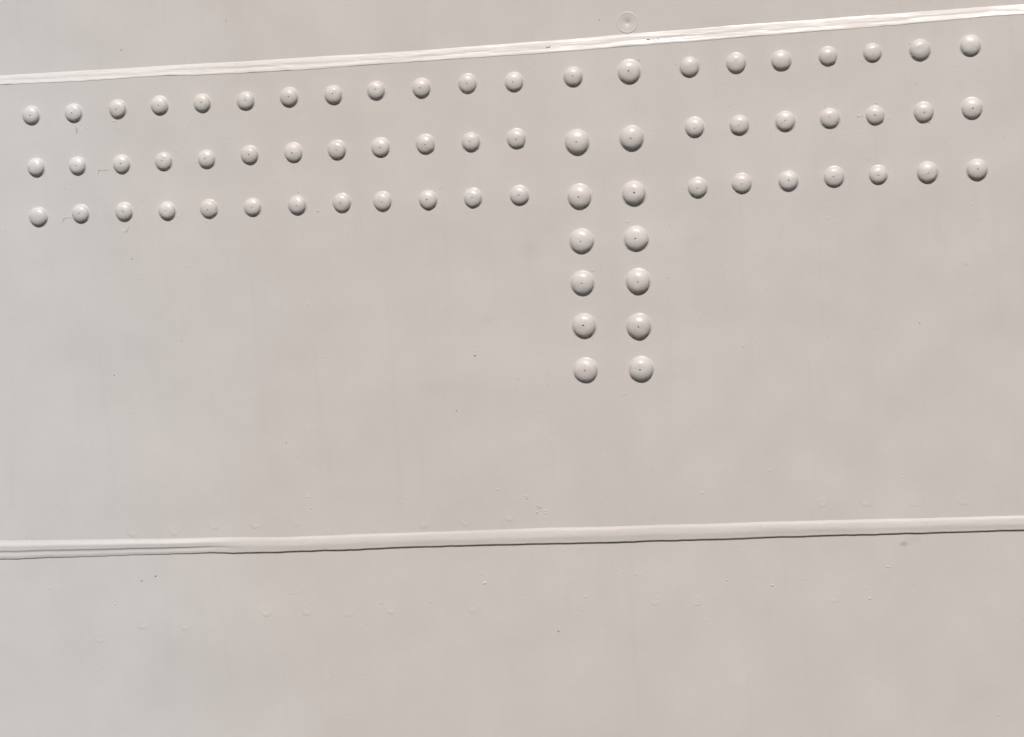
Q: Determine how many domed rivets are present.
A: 71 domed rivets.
